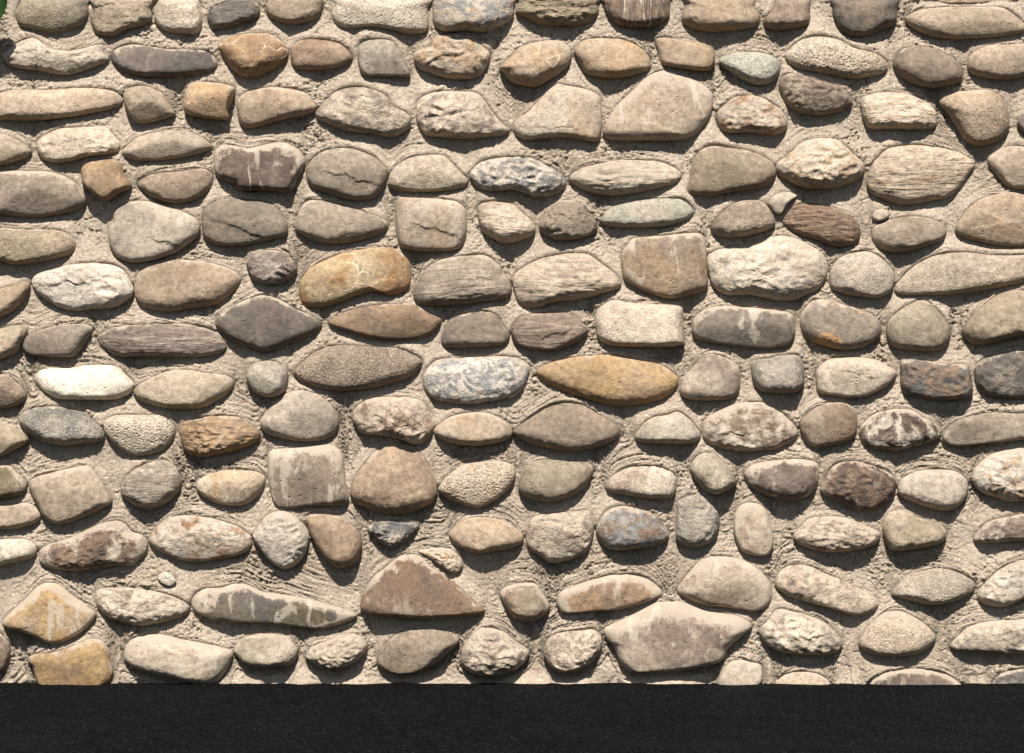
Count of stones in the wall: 174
